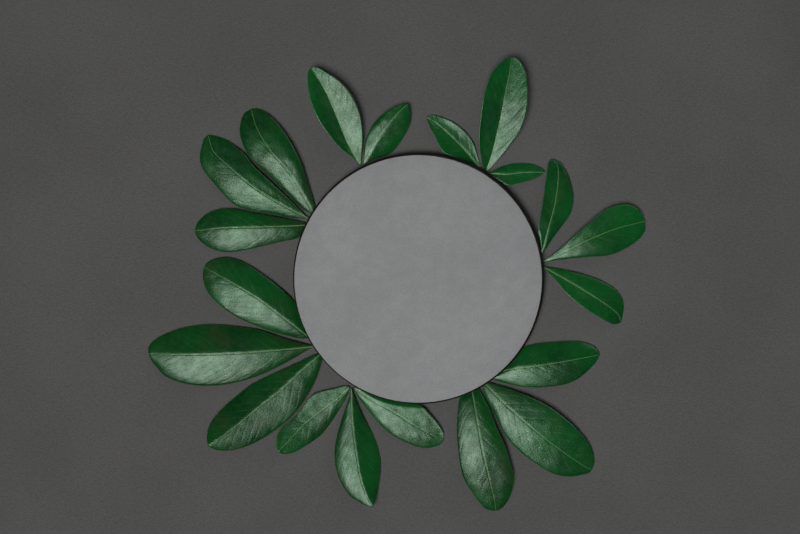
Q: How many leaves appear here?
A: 20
